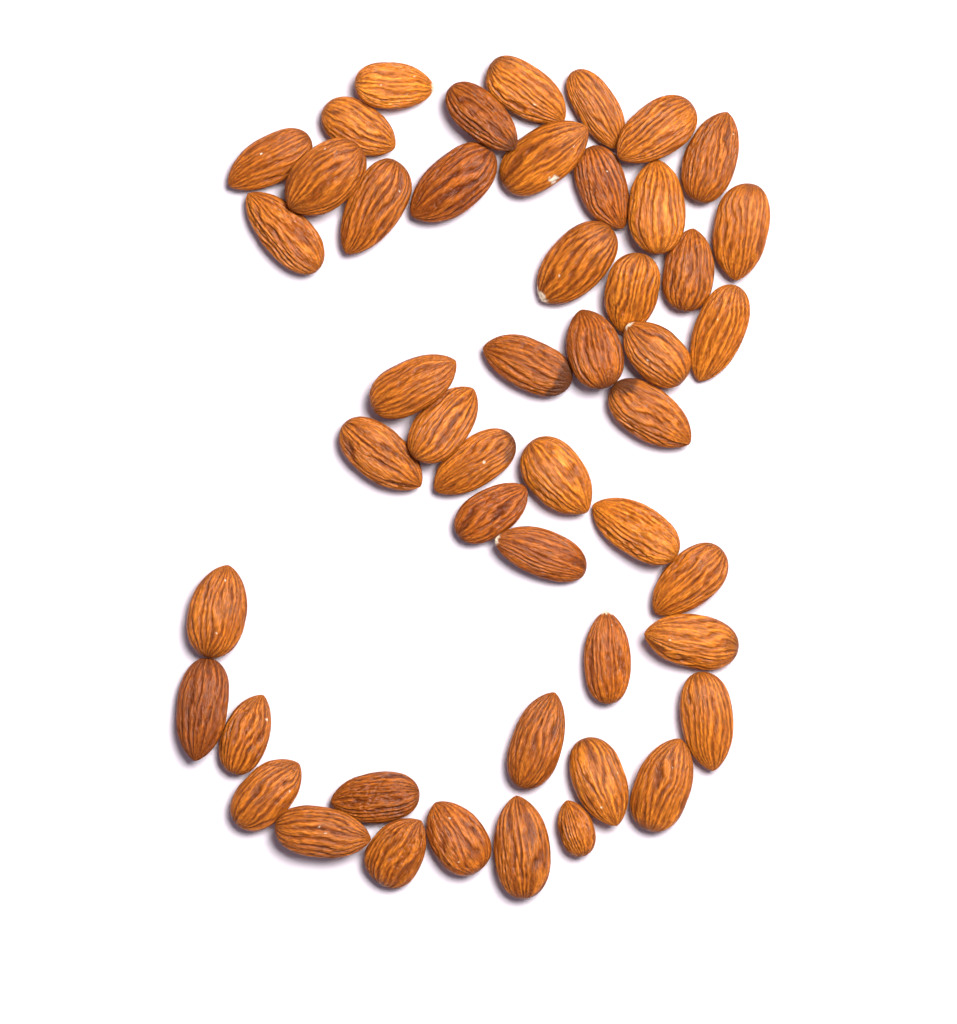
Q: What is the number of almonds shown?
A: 49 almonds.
